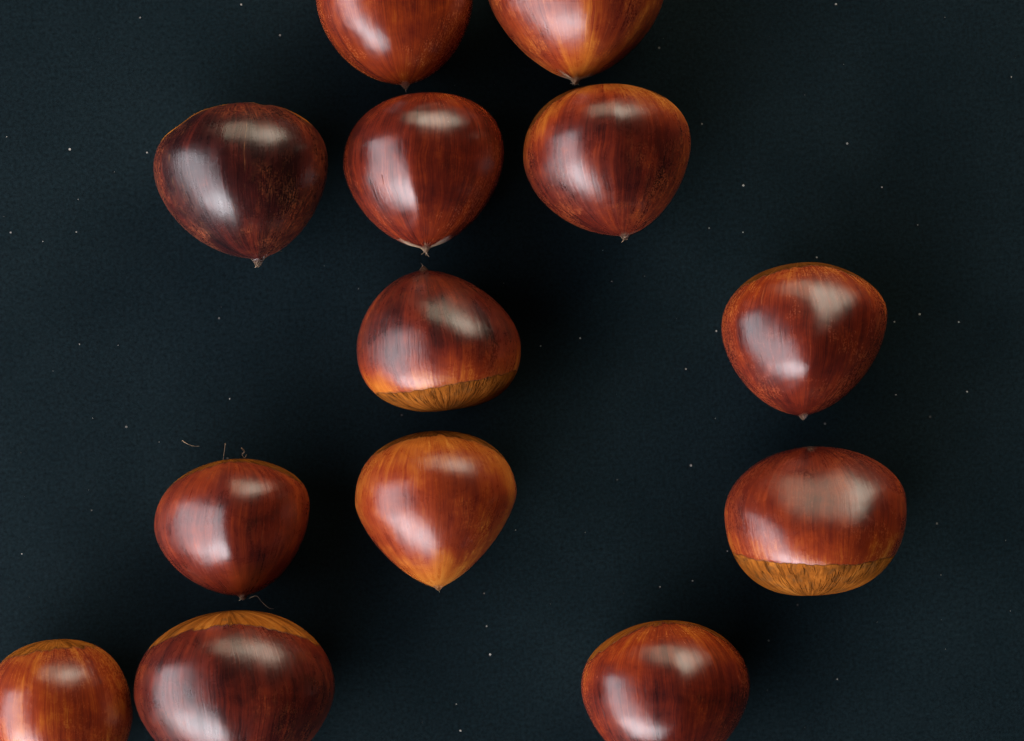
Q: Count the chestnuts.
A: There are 13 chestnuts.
